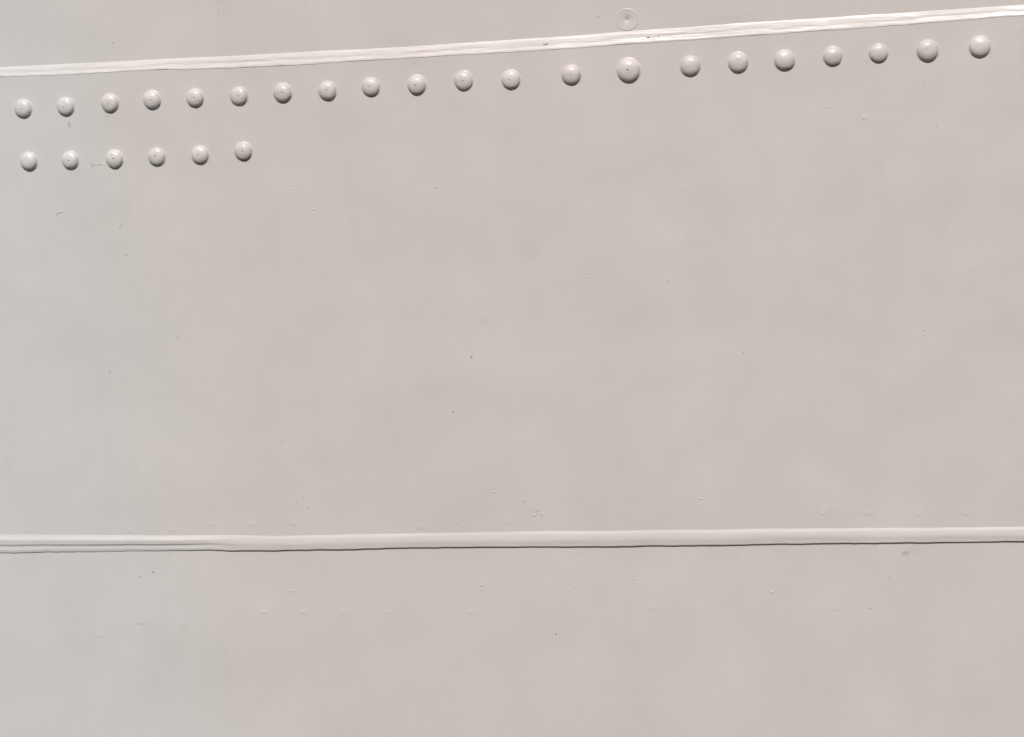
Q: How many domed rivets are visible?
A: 27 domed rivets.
